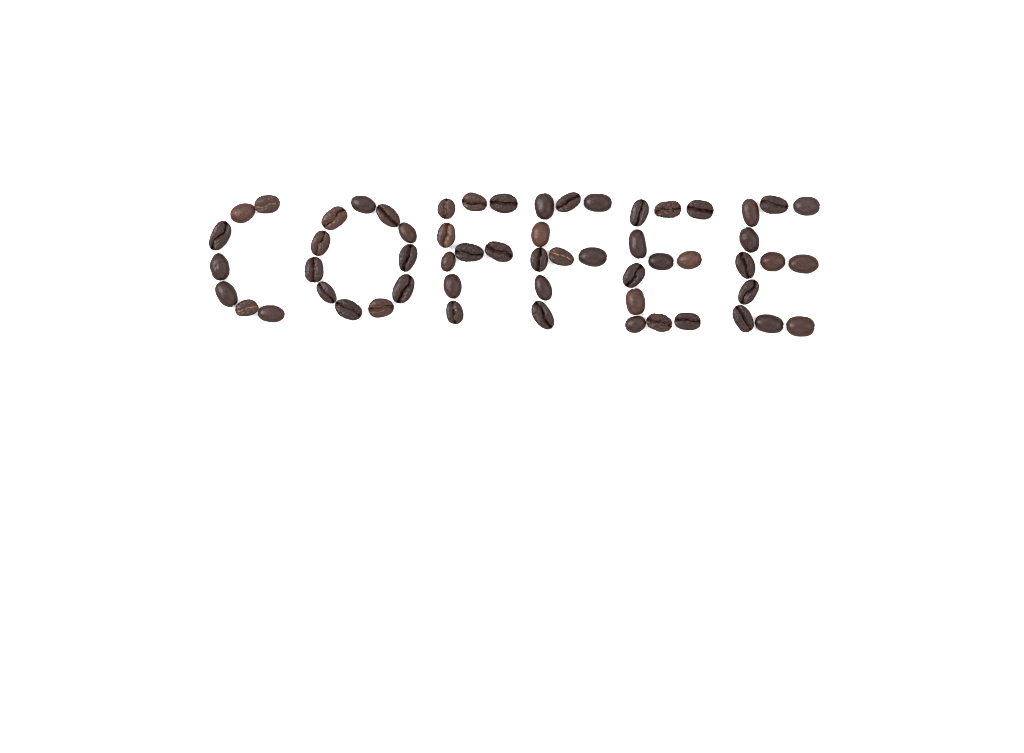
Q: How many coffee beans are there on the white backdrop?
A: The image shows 58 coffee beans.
